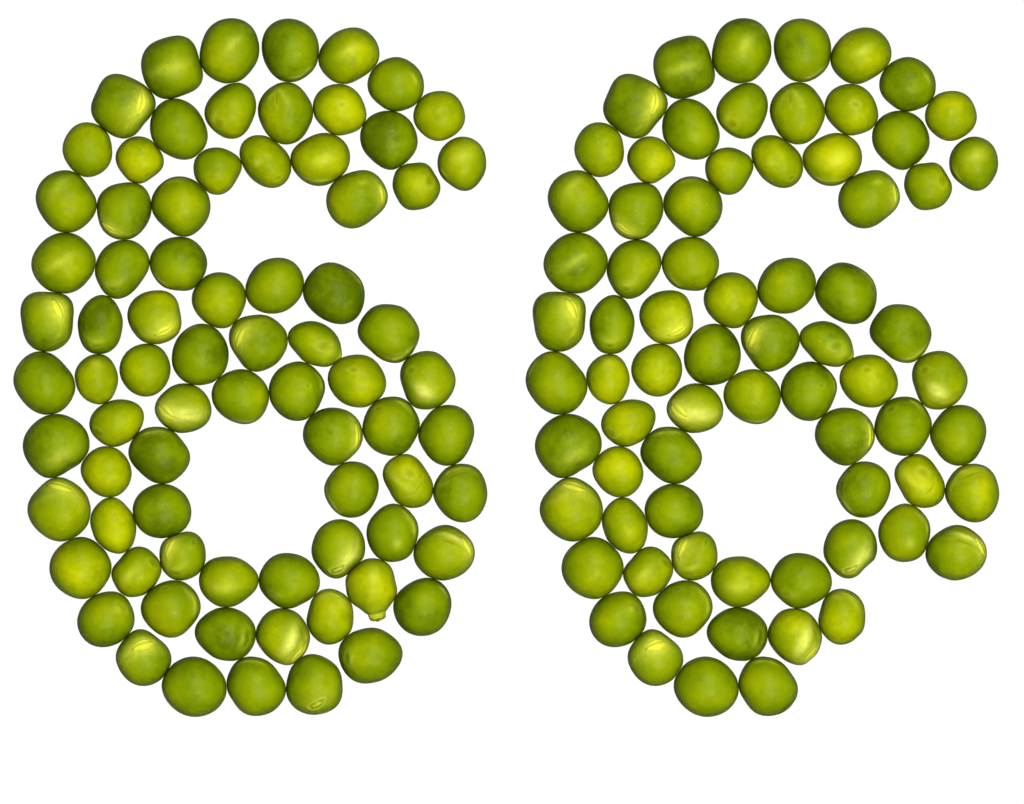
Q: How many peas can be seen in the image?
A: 150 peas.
